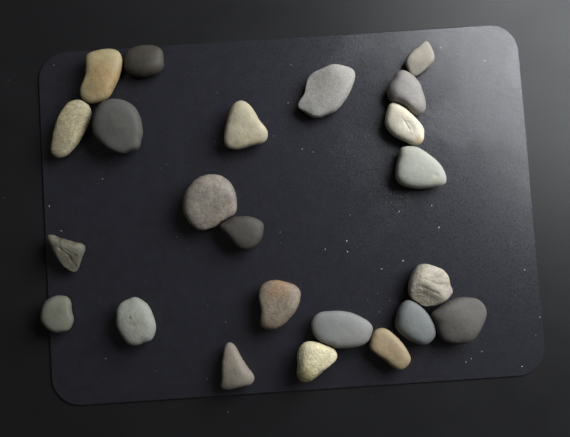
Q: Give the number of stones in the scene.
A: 23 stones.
